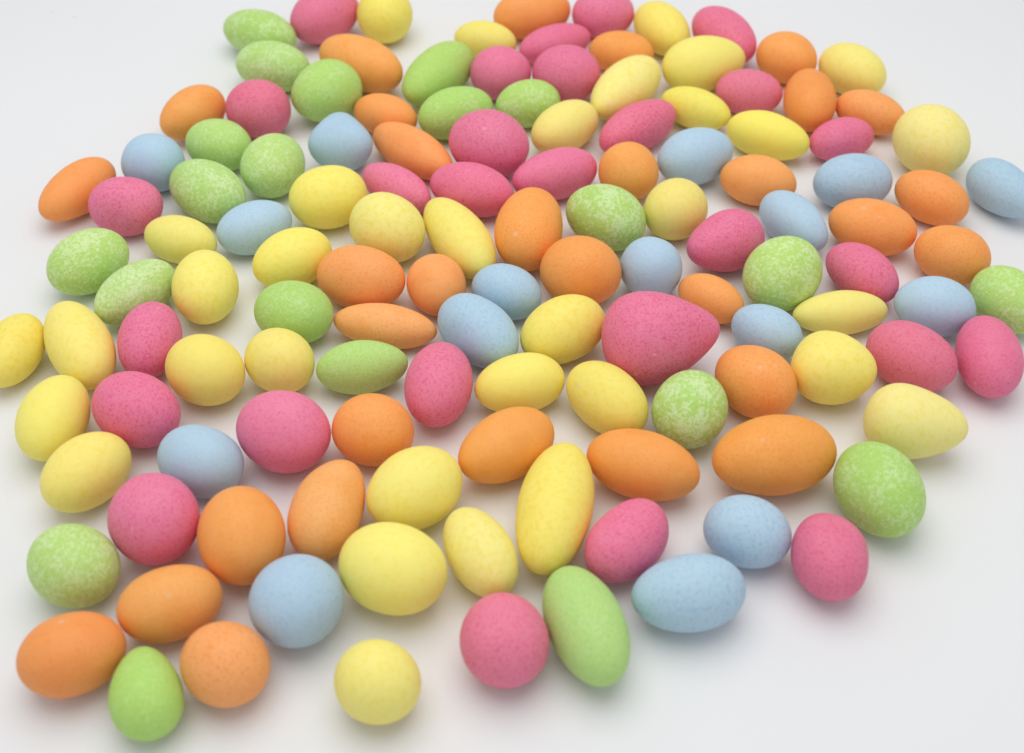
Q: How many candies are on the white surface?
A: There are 130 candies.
